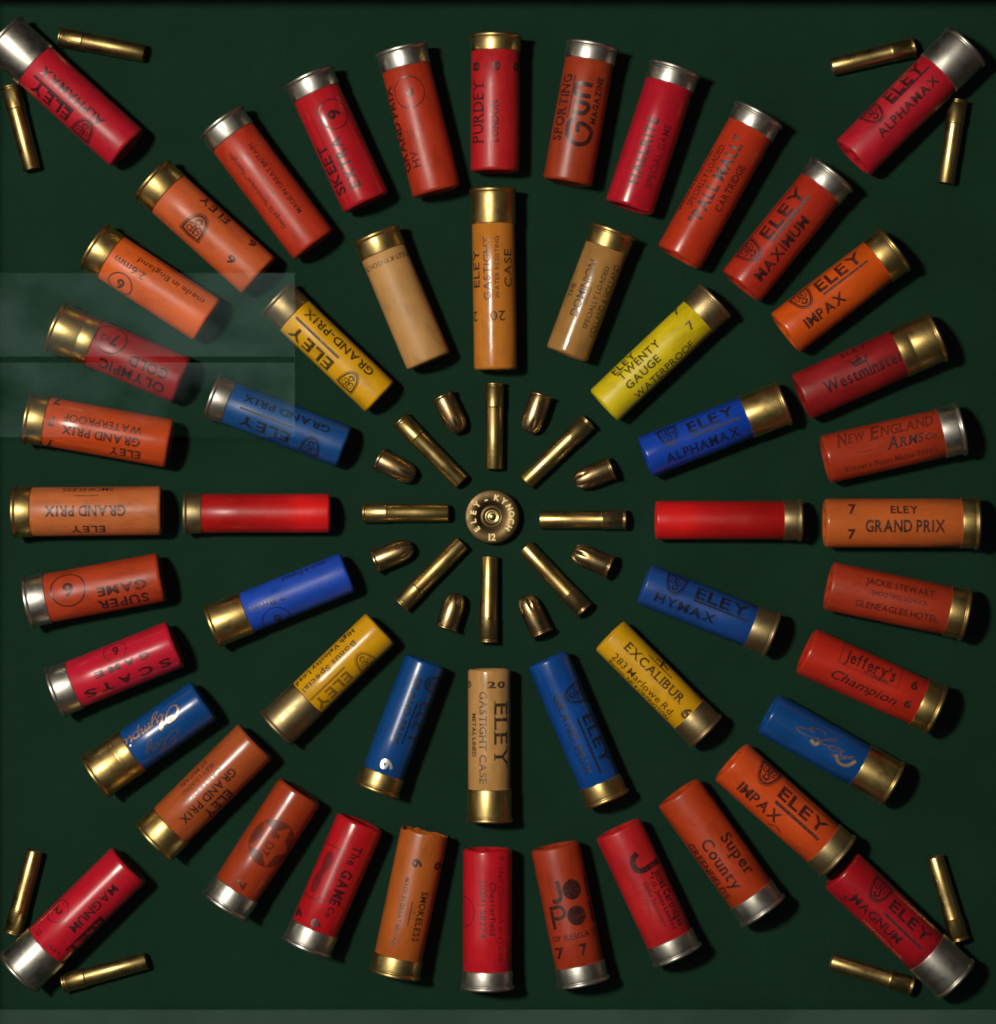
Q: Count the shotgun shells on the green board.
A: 52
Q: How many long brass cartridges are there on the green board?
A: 16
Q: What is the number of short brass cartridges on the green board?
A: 8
